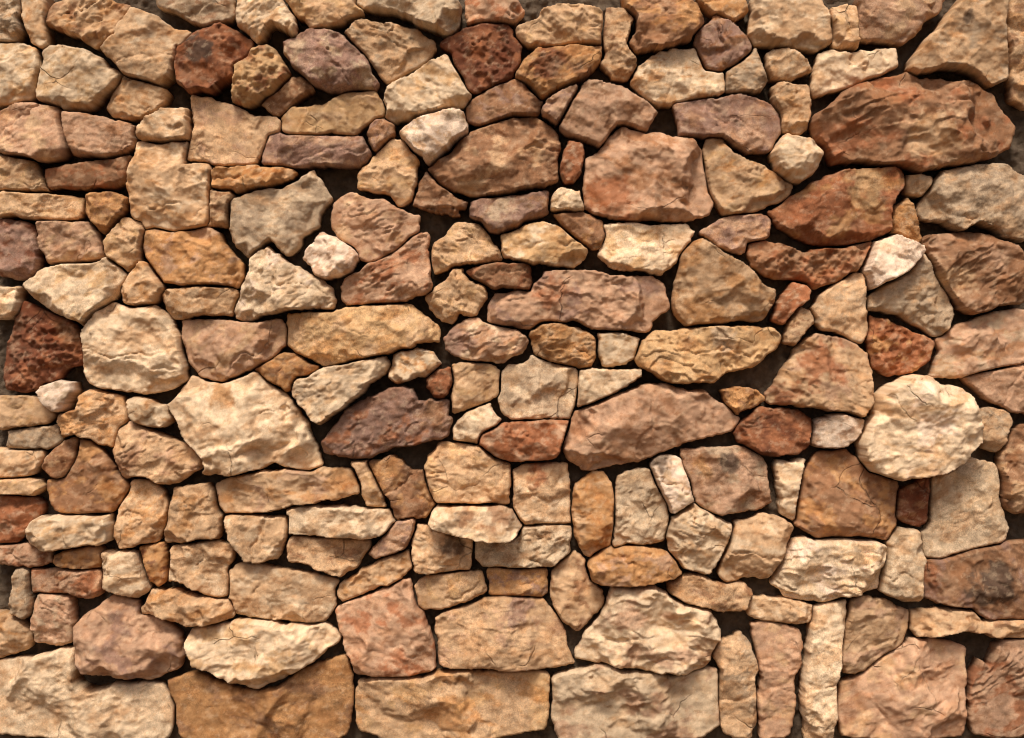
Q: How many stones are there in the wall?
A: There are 200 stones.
